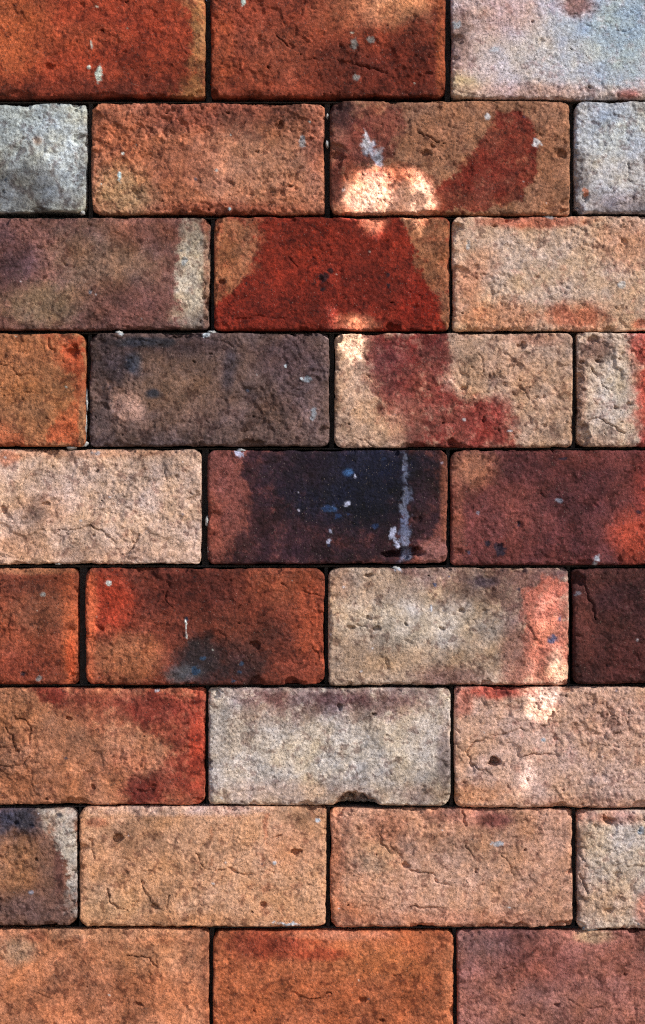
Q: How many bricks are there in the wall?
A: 31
